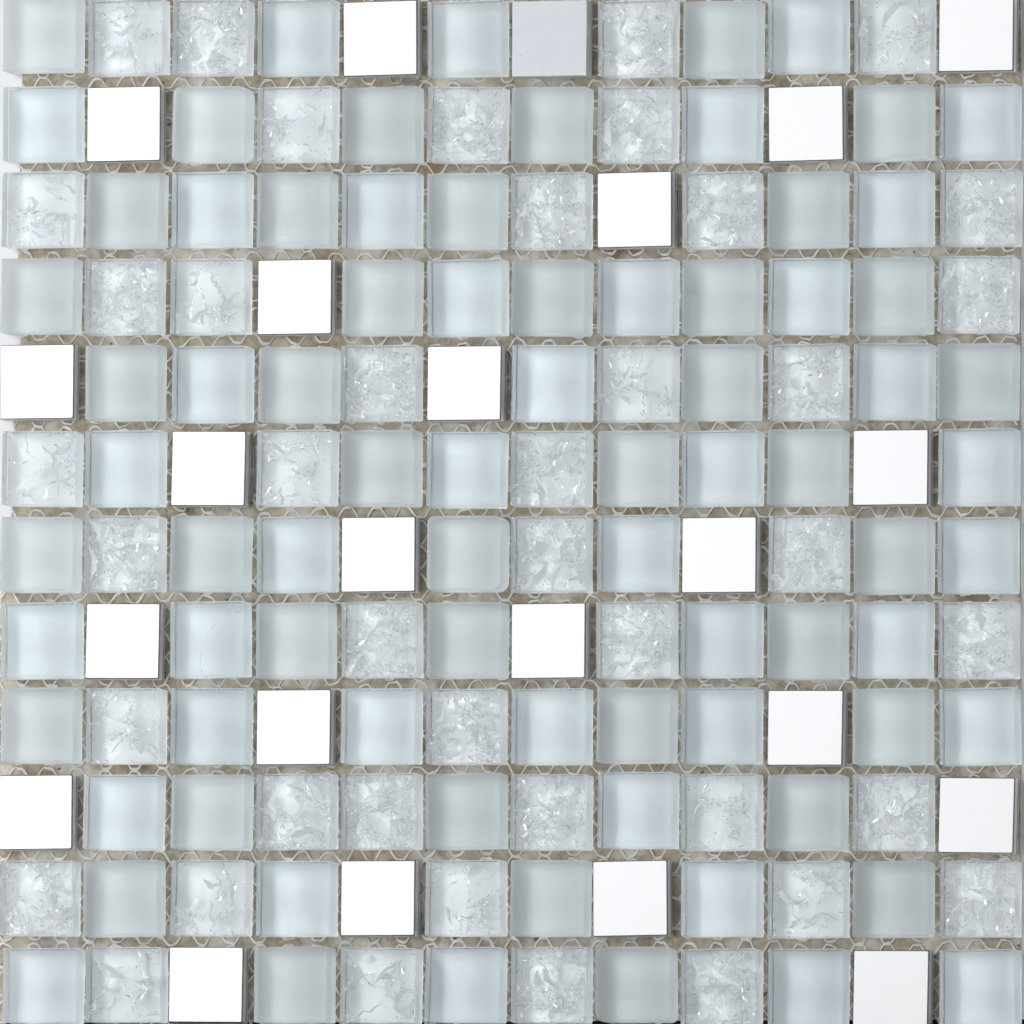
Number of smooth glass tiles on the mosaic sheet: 79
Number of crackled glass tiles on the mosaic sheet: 42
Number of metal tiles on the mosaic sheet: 22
